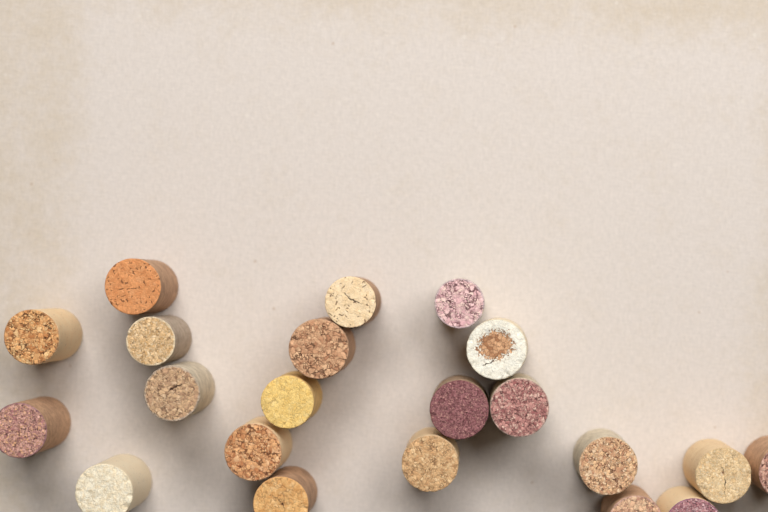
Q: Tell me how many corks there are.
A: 21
